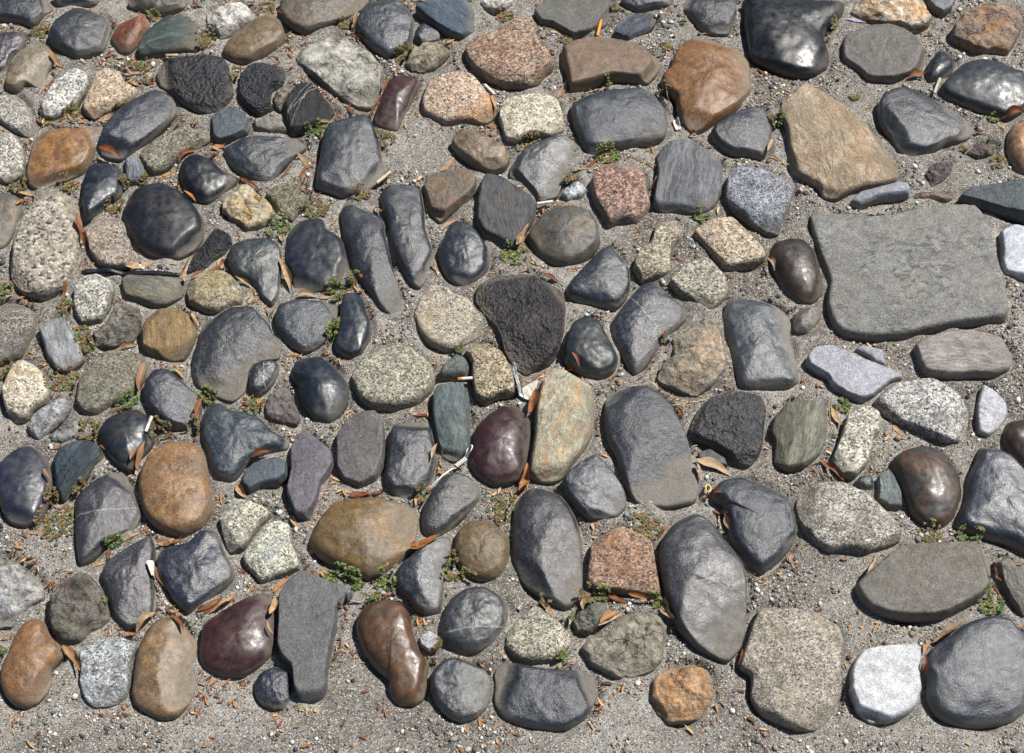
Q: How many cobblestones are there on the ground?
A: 182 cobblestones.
